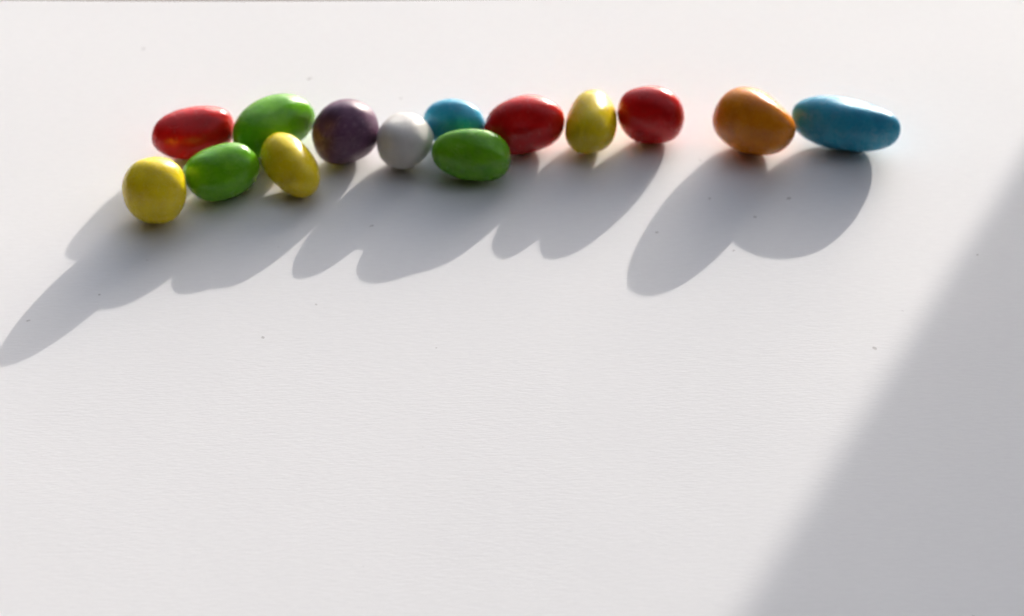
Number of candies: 14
